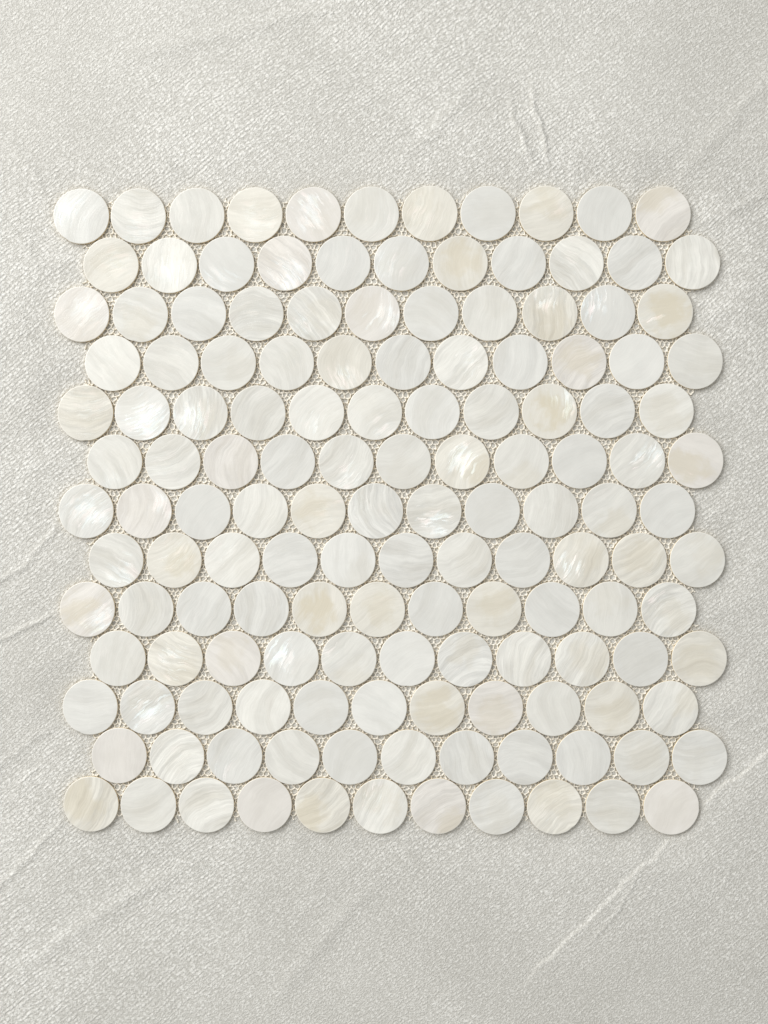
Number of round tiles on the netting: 143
